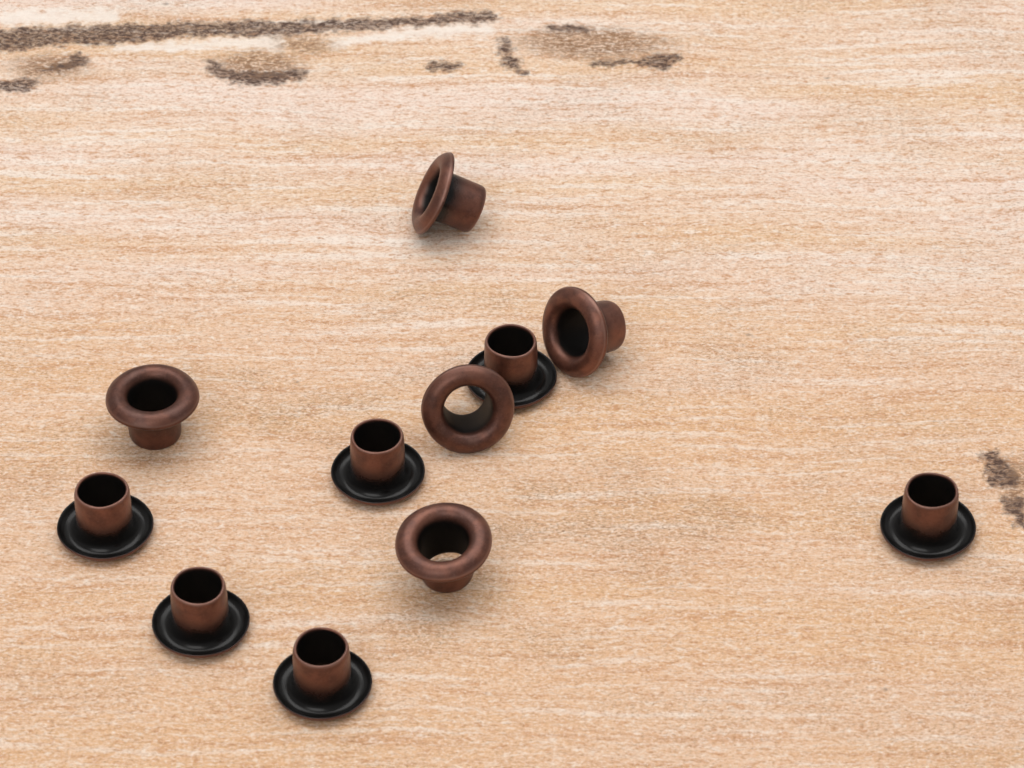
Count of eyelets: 11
